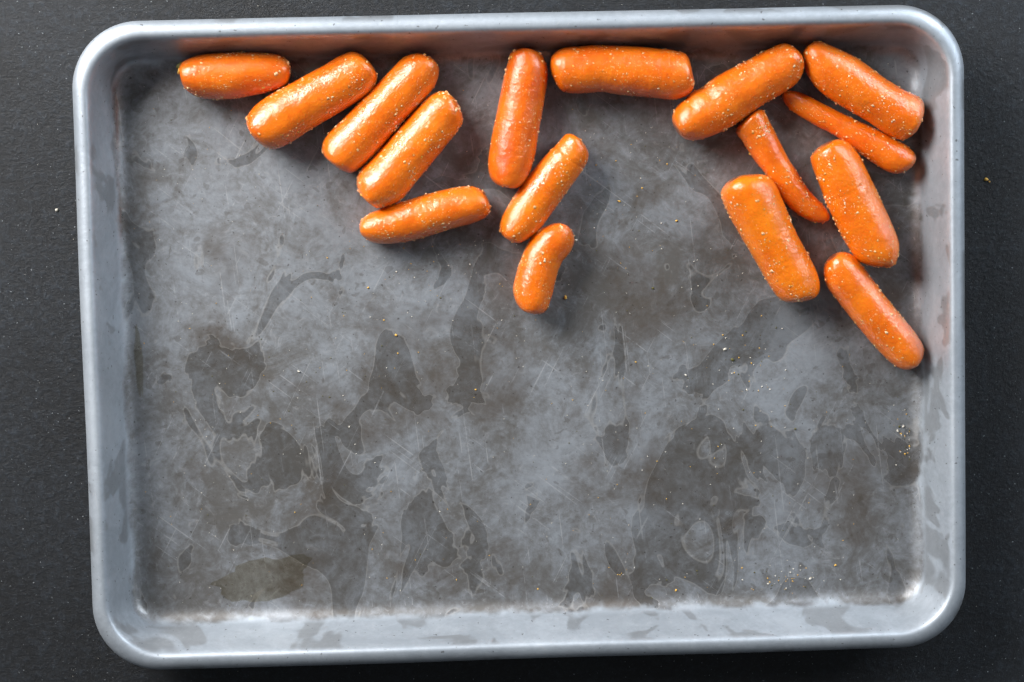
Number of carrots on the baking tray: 16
